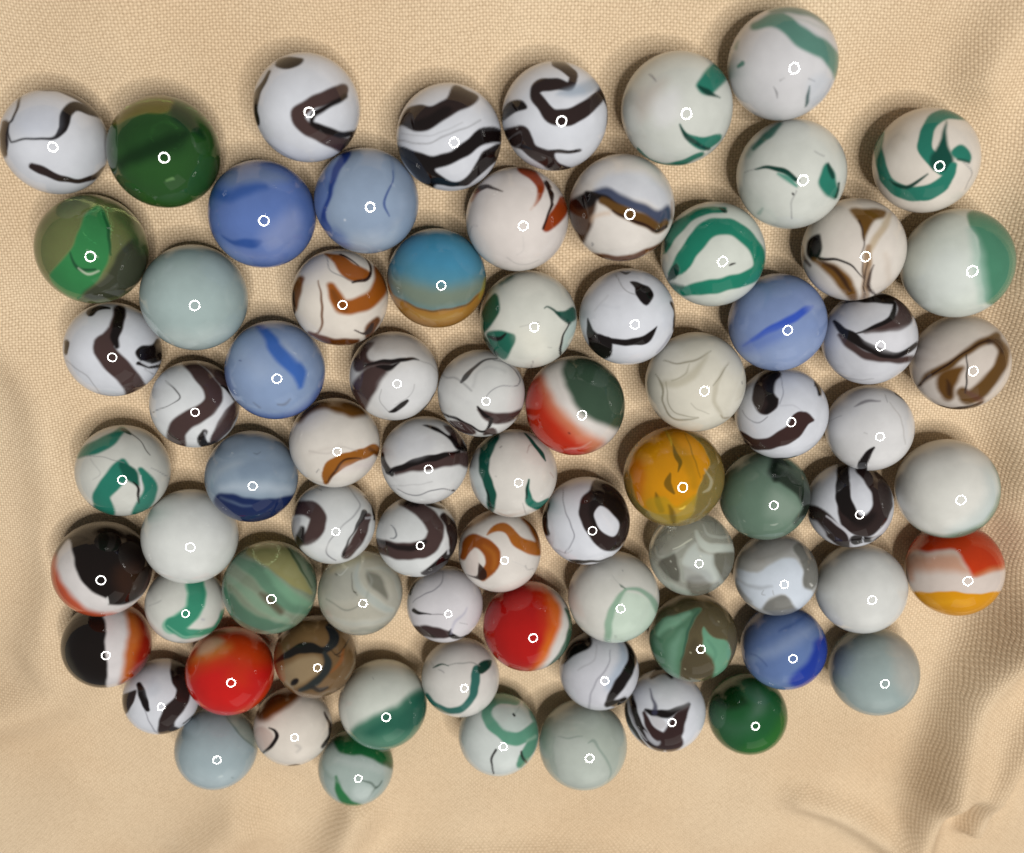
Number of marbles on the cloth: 76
